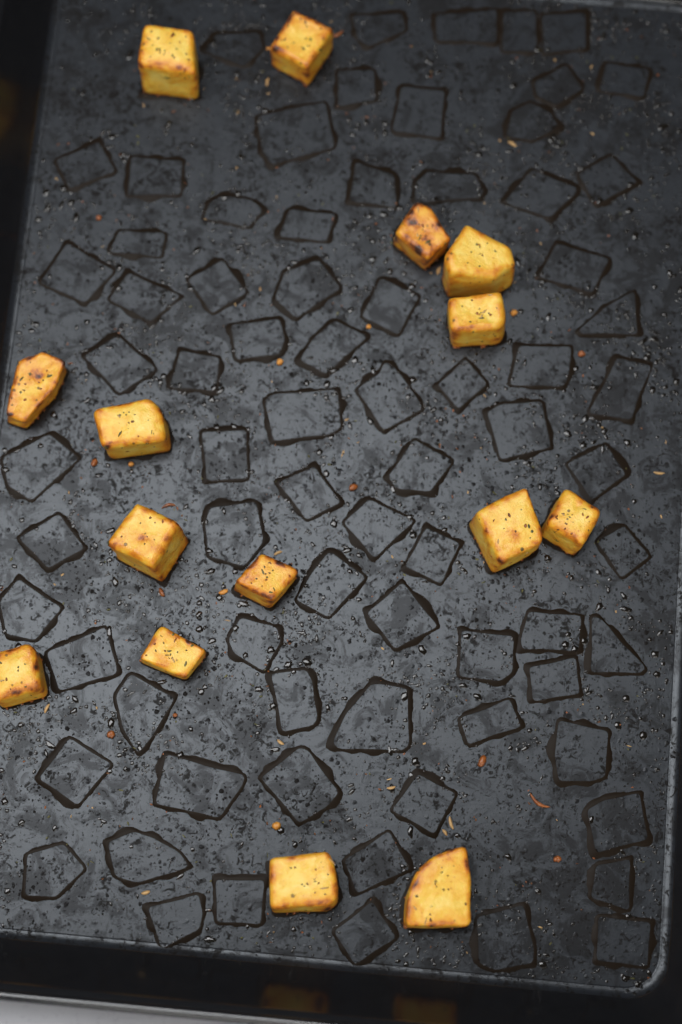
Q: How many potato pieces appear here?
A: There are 15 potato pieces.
